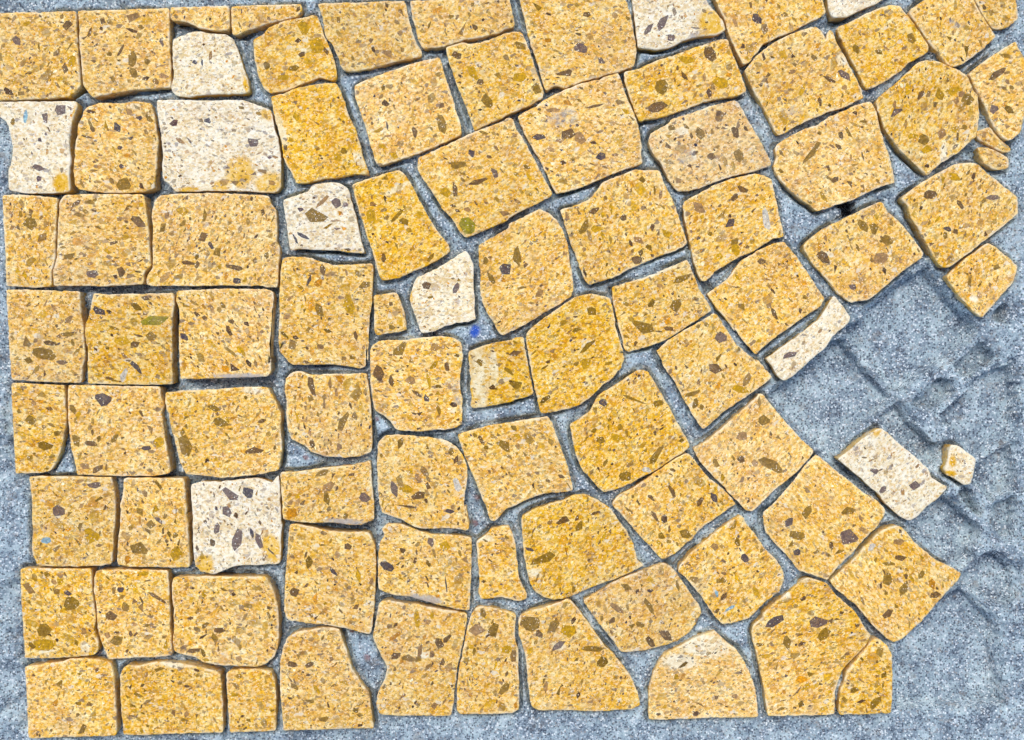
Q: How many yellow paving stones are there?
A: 80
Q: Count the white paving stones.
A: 11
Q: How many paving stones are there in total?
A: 91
